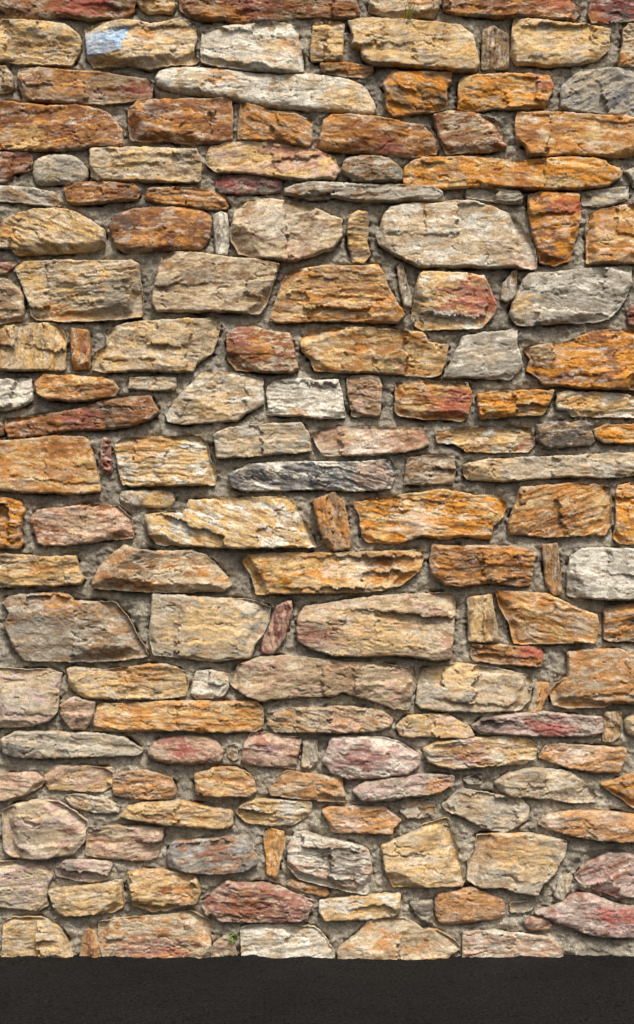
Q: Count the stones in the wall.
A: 177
